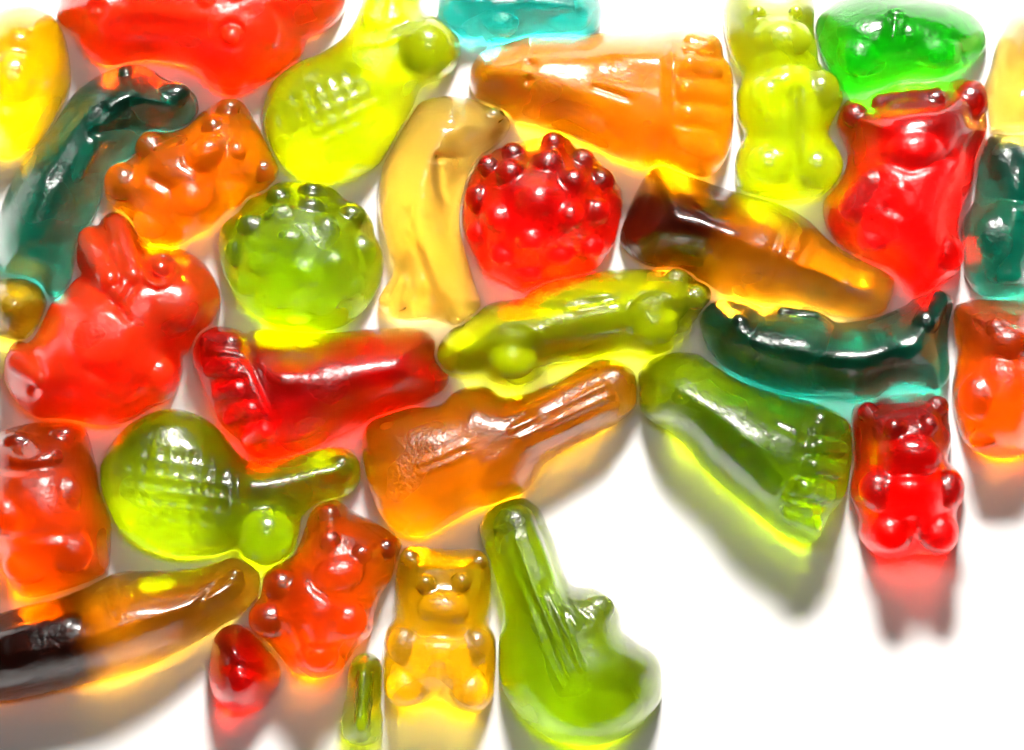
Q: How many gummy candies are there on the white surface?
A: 33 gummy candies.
